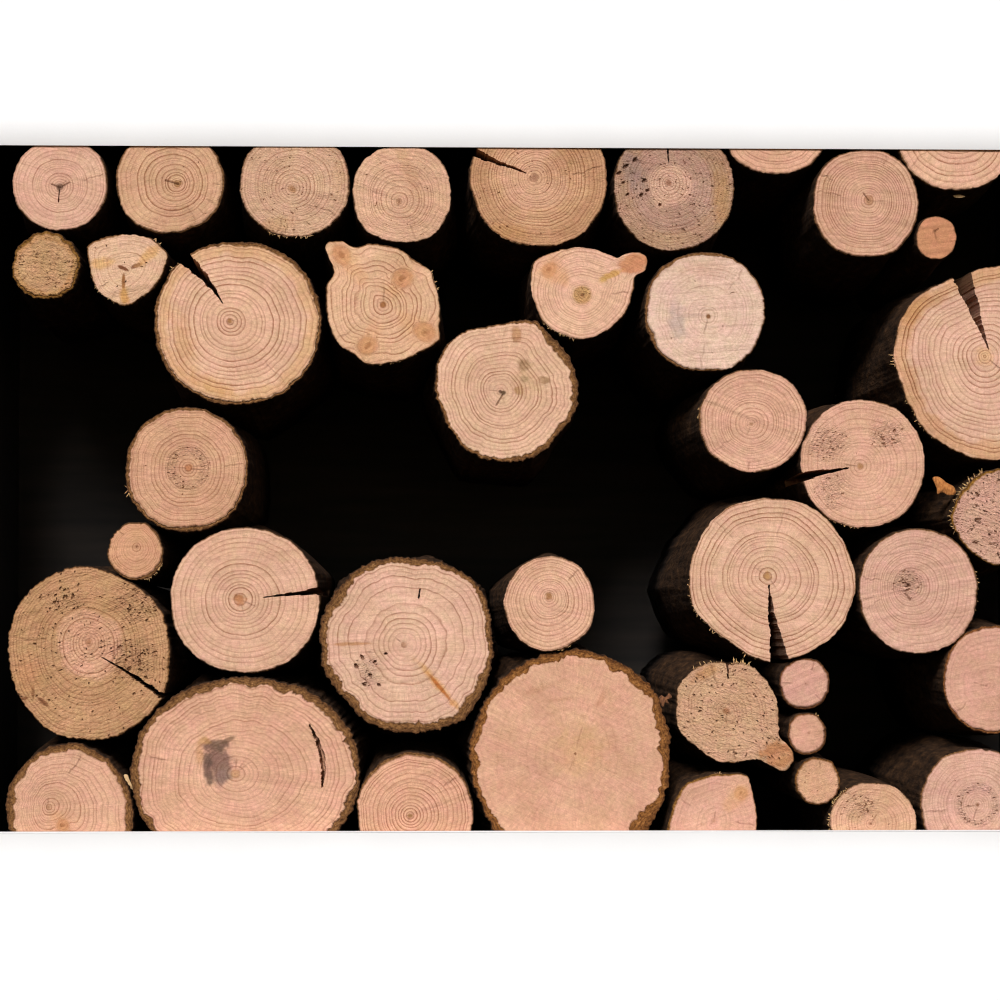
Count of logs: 41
